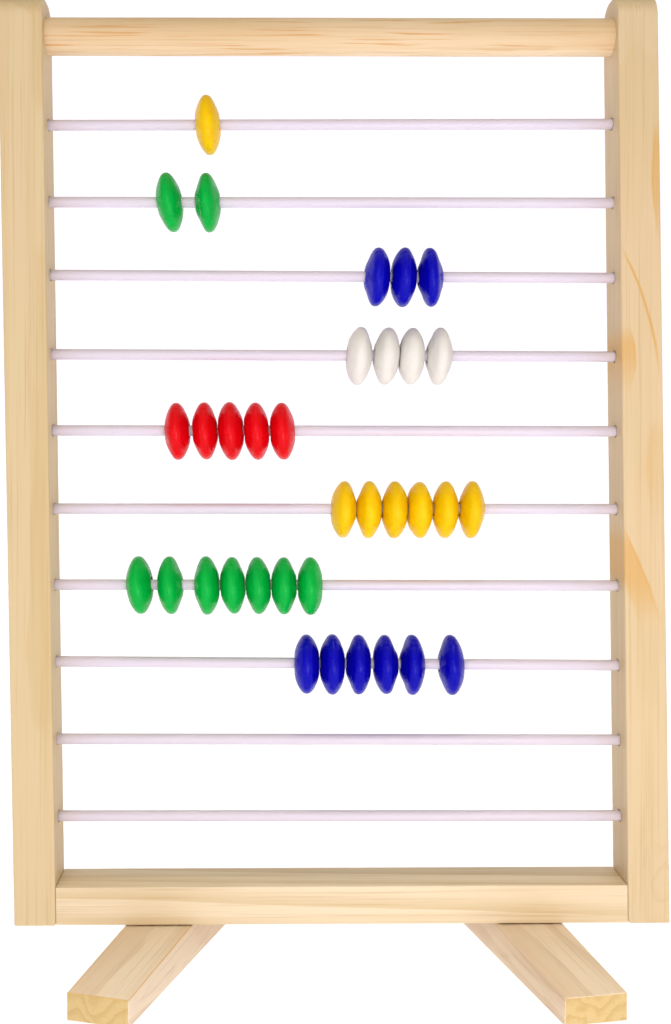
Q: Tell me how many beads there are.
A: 34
